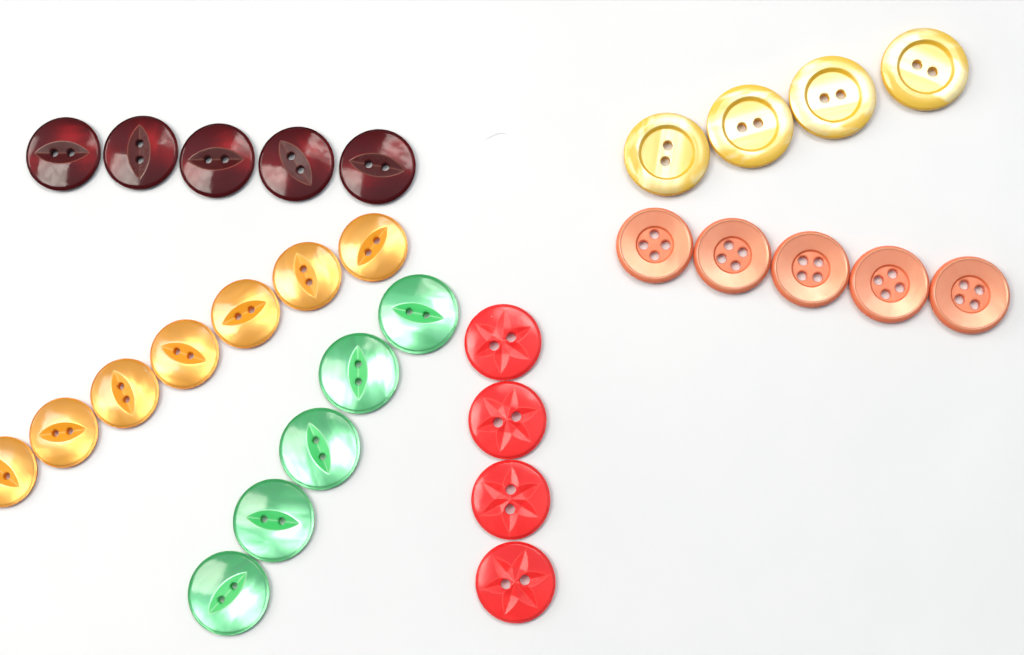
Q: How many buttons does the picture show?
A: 30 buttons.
